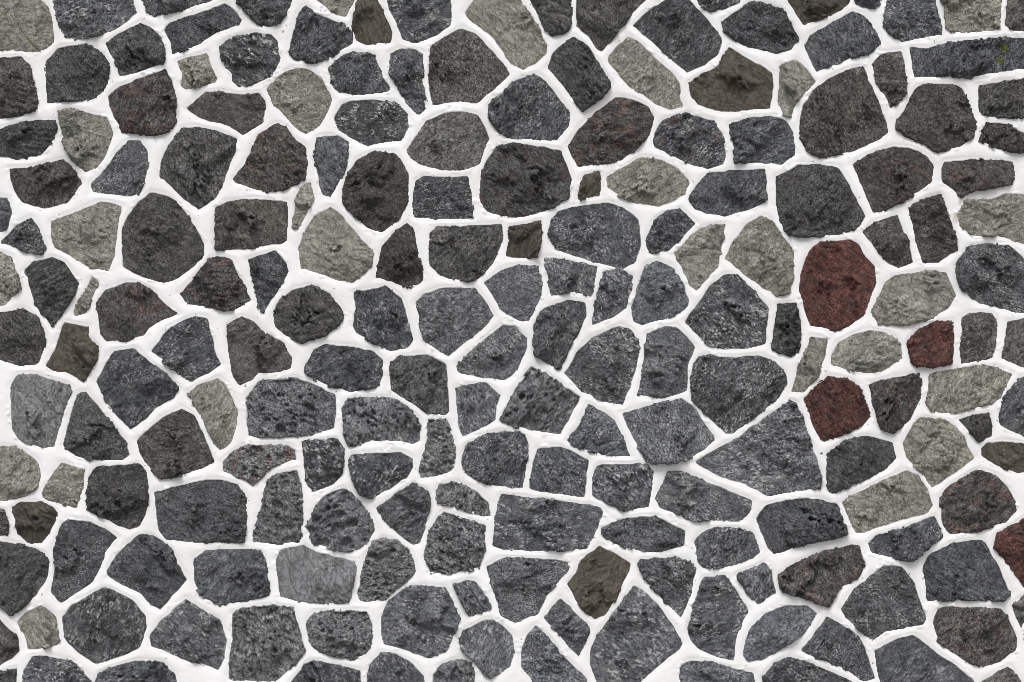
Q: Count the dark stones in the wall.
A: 170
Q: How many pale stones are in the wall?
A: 28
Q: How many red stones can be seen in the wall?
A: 4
